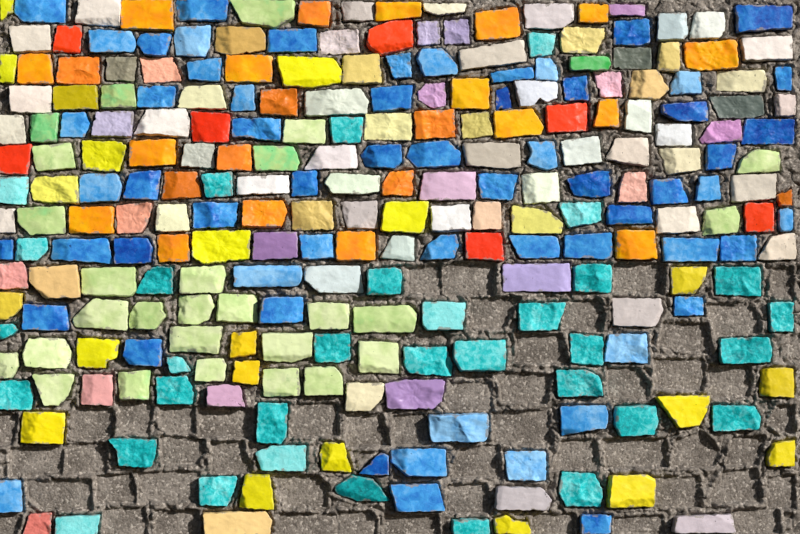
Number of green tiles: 28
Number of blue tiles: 61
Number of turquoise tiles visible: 33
